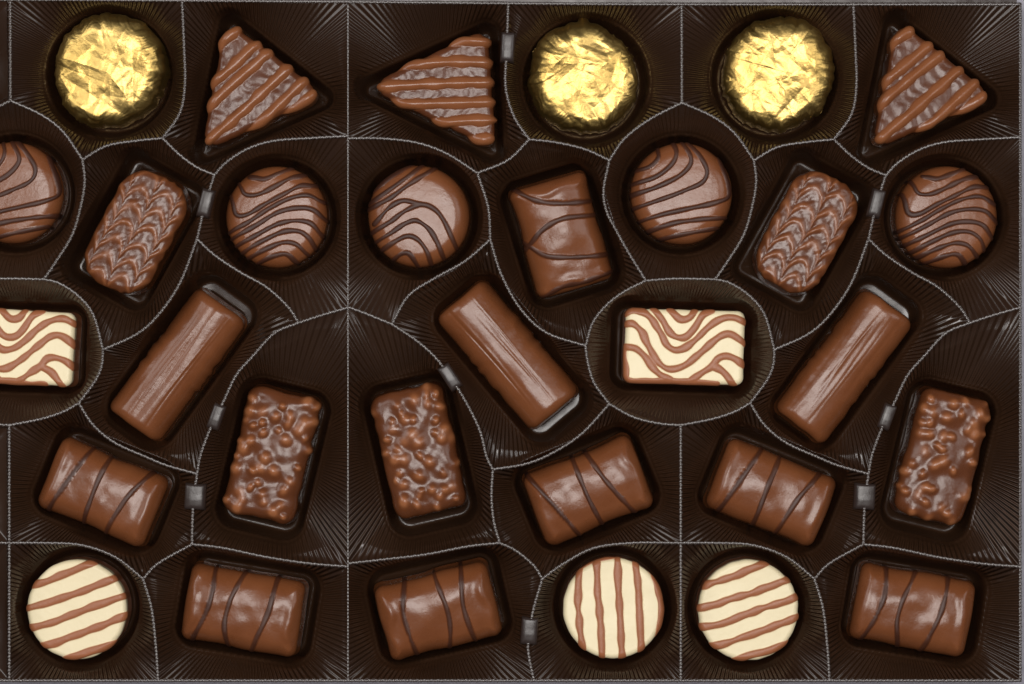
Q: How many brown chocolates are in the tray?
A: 23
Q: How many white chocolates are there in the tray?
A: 5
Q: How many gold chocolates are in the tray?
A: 3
